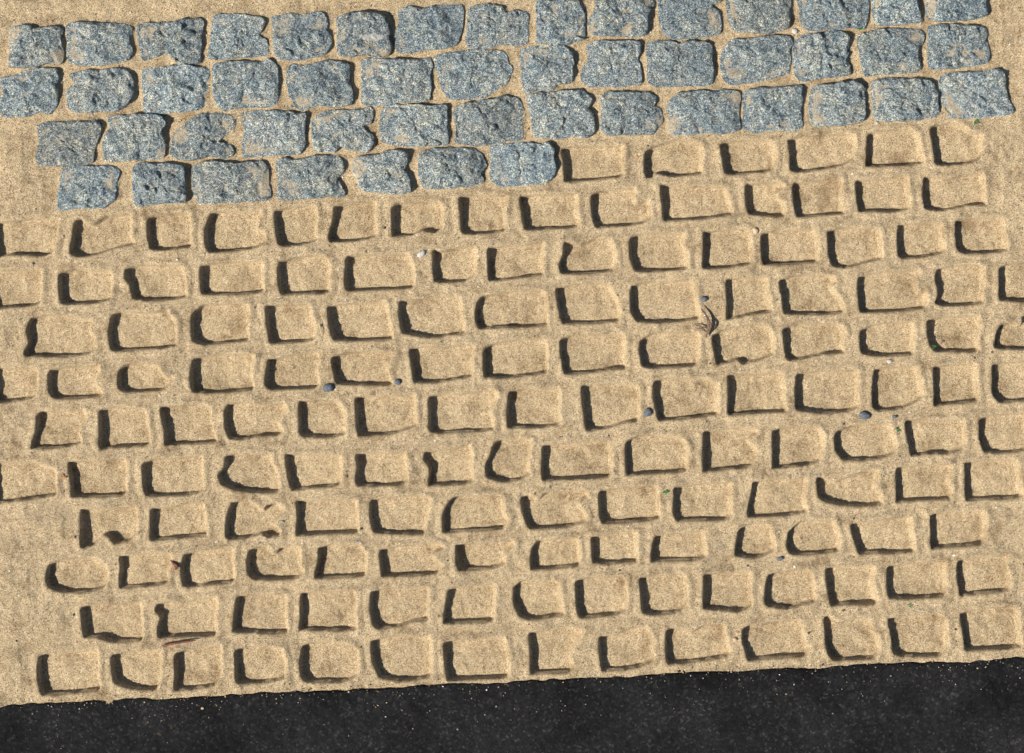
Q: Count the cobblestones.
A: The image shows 50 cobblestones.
